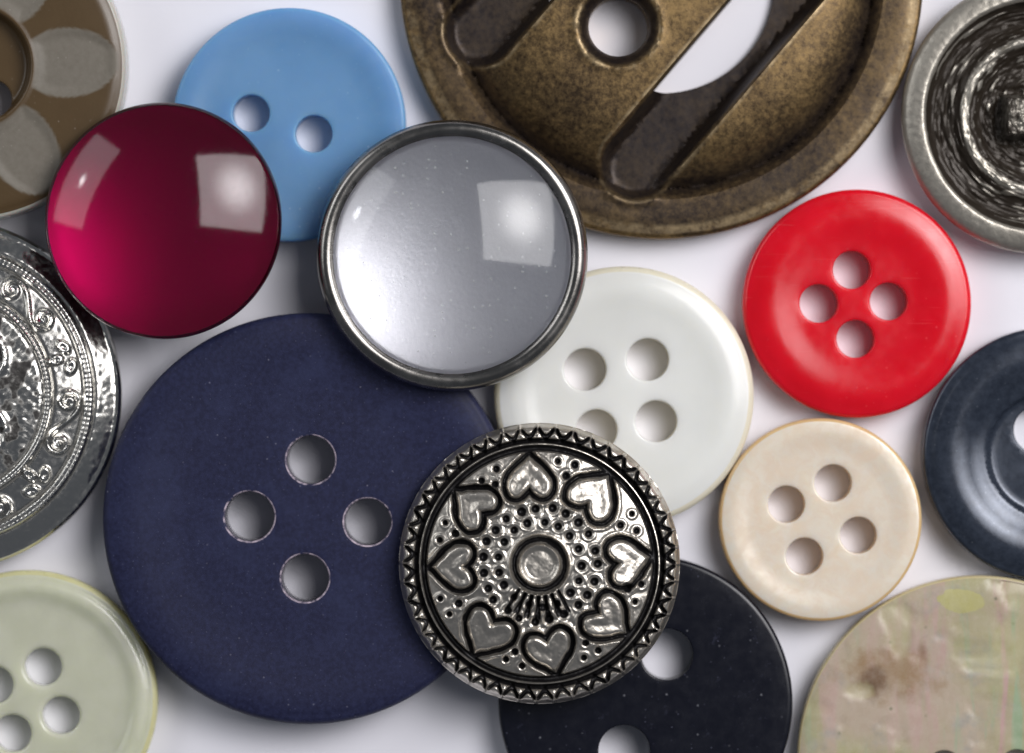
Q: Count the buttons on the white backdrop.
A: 16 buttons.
